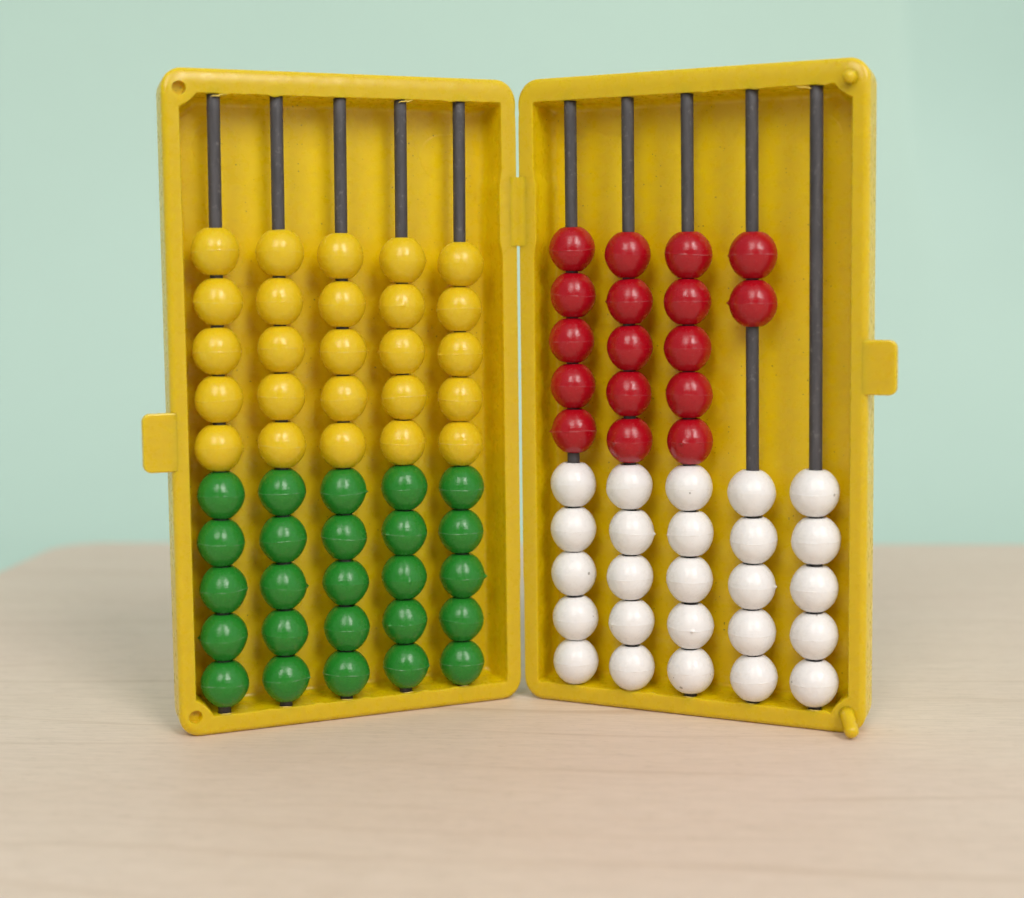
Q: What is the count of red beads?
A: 17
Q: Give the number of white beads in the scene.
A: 25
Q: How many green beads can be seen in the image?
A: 25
